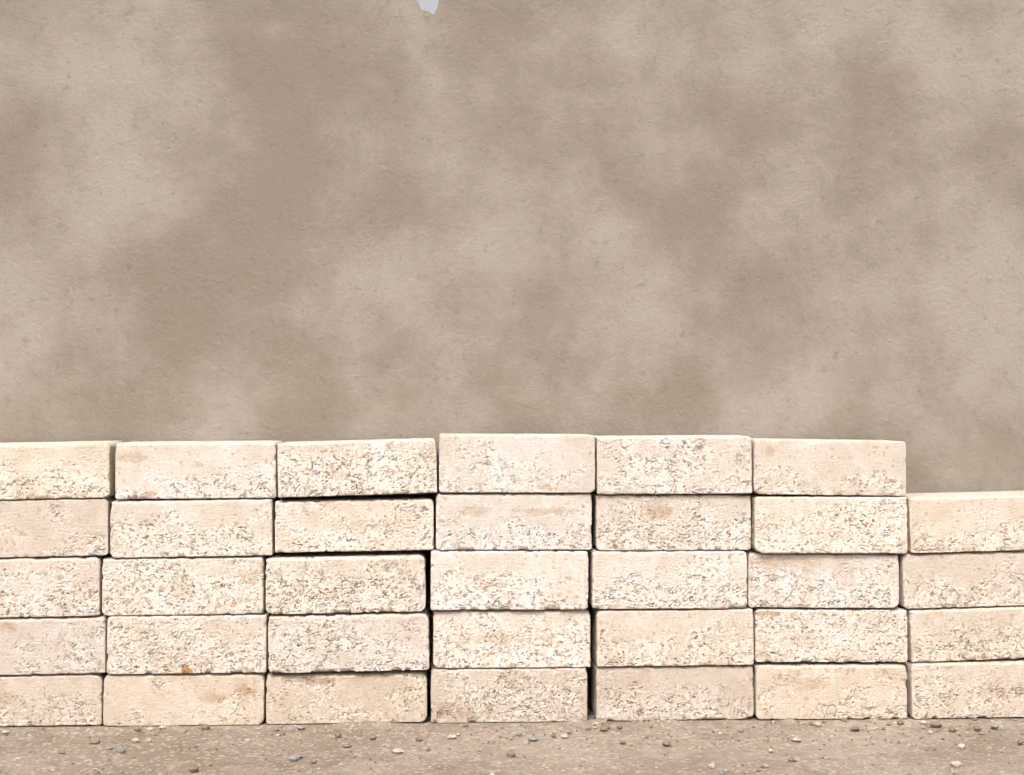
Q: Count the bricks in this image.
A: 34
